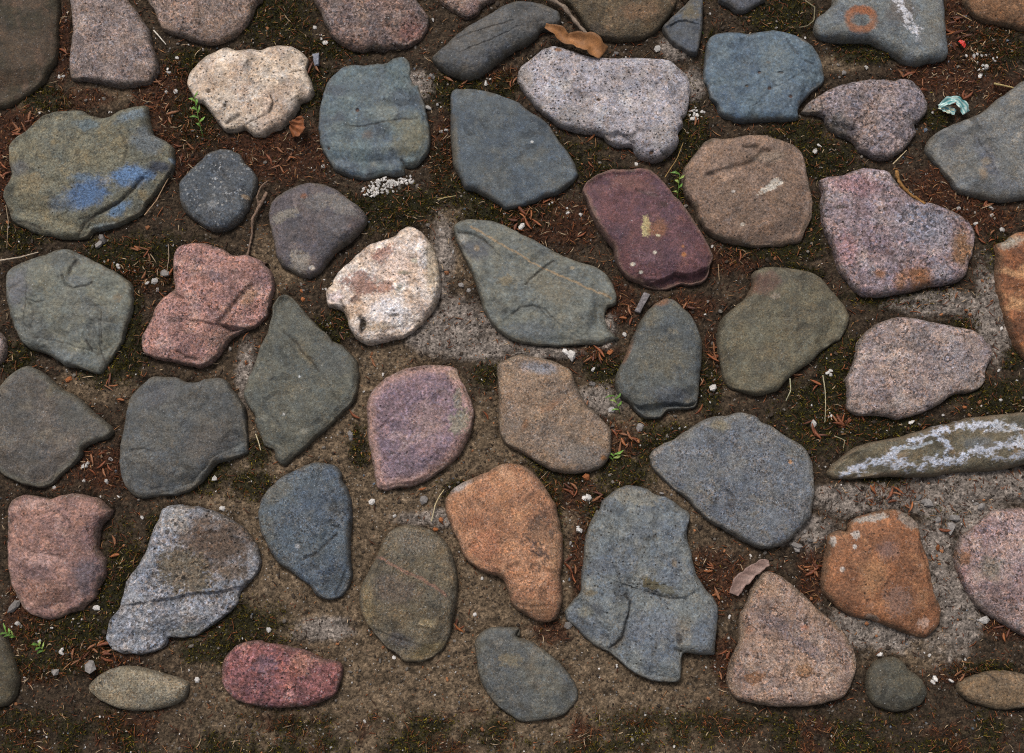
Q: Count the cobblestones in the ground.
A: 55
